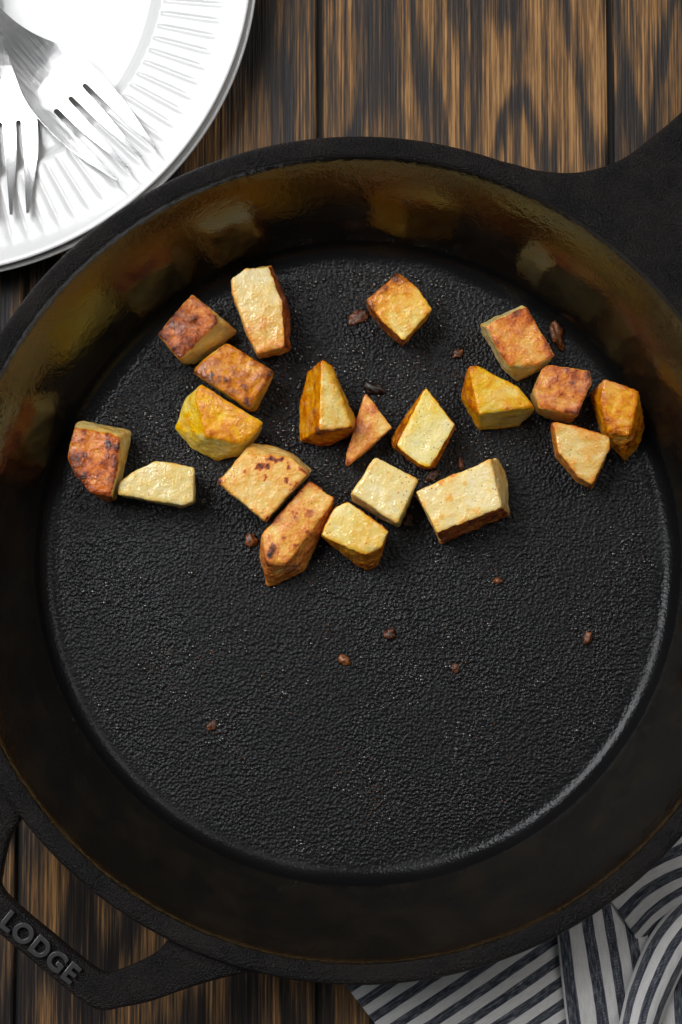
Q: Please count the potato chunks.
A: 20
